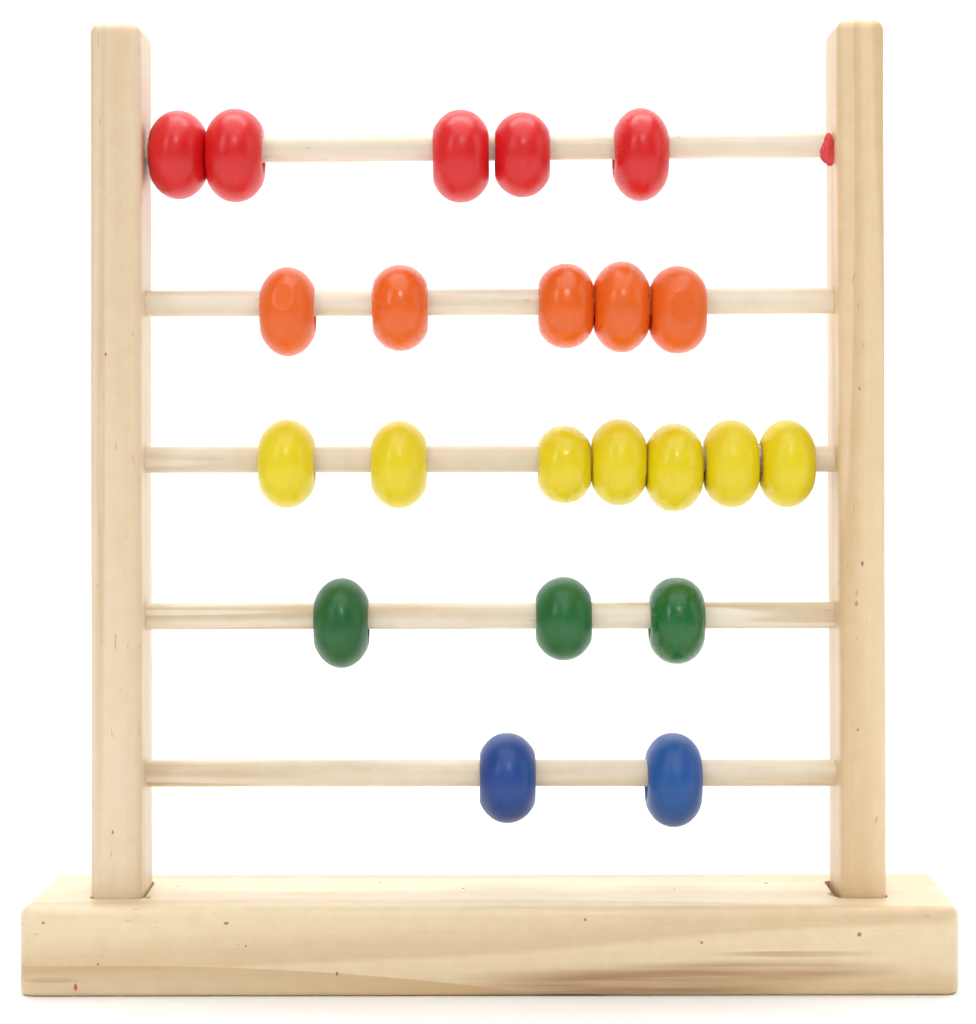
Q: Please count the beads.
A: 22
